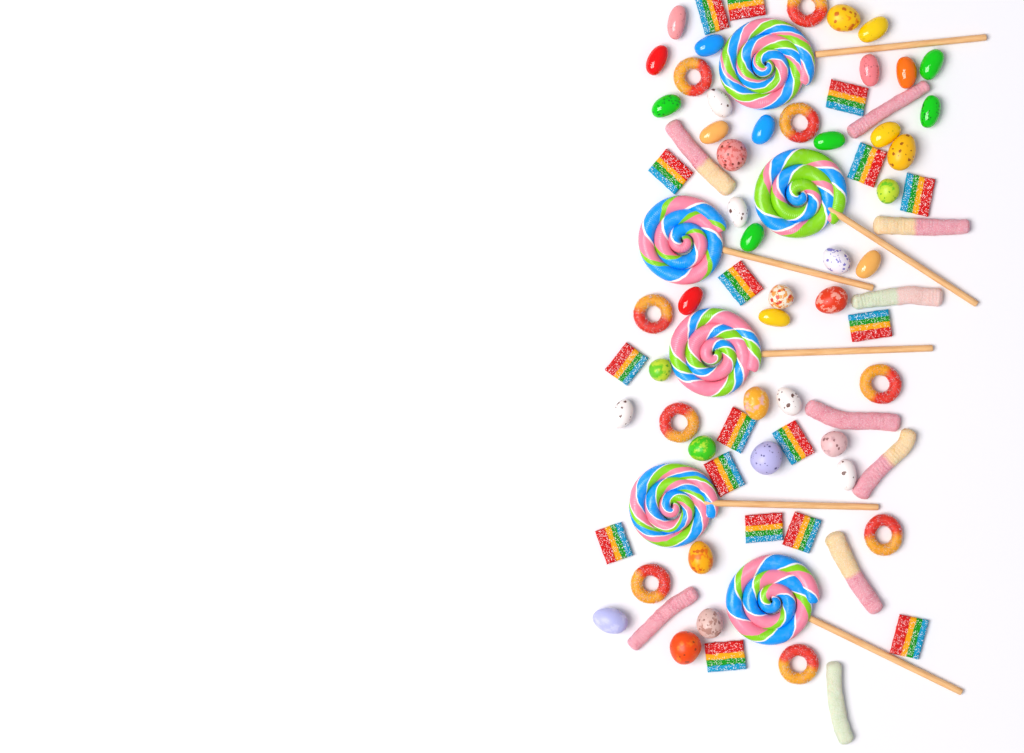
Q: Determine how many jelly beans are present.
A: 17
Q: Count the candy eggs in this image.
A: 21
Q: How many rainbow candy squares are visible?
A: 17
